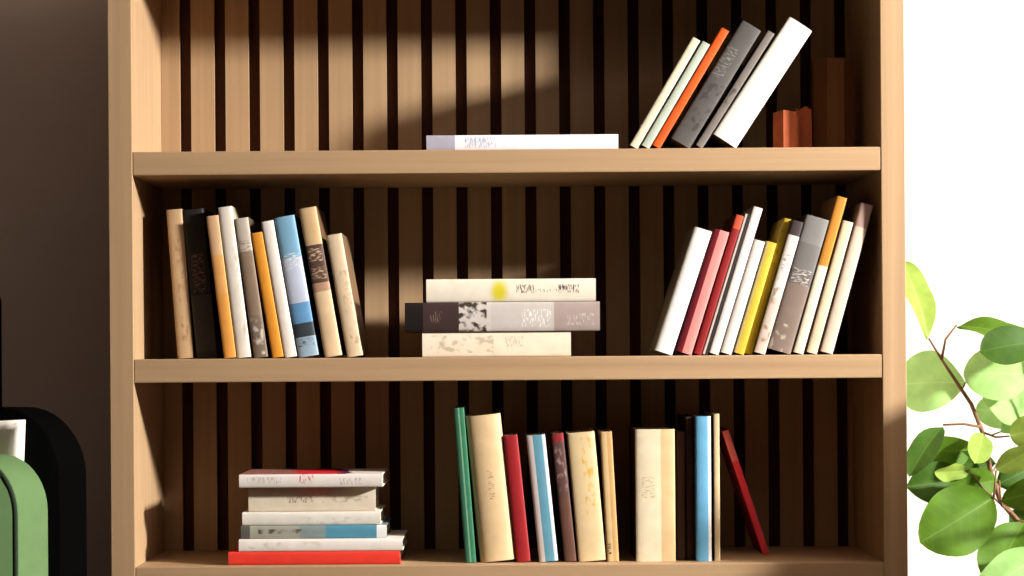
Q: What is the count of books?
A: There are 52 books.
